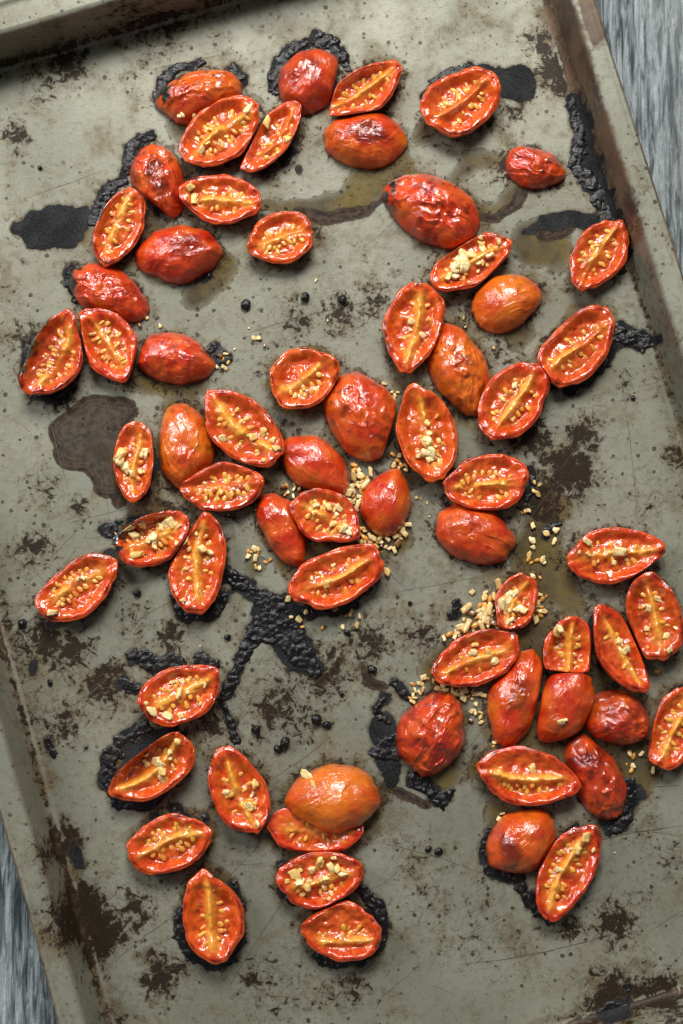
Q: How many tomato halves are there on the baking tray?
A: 66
